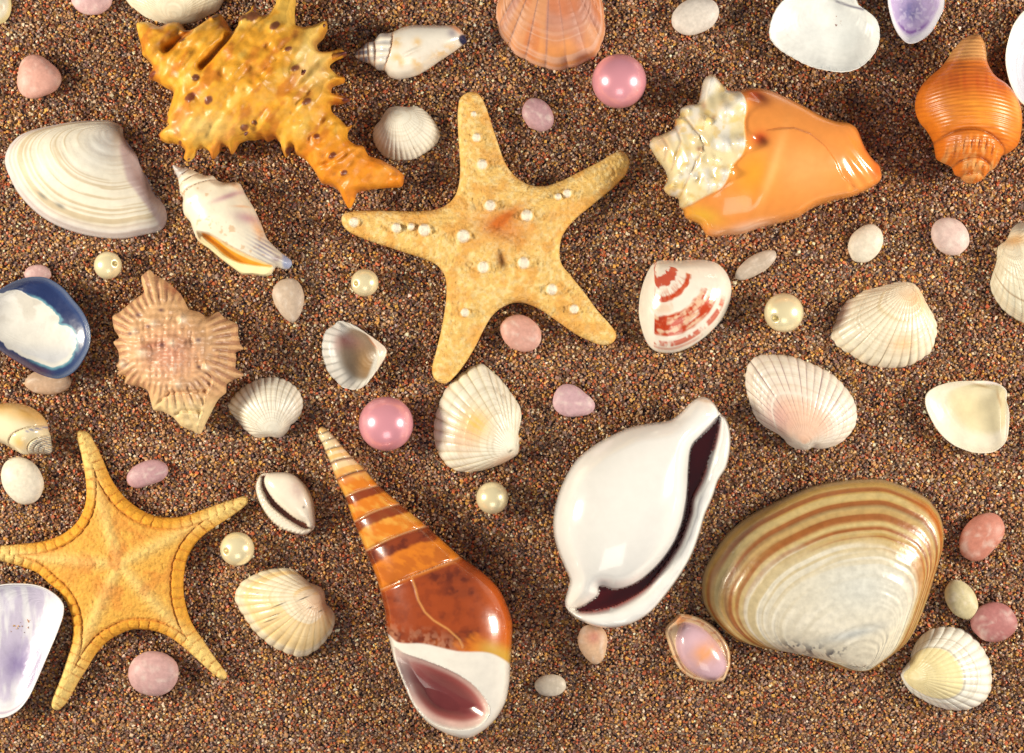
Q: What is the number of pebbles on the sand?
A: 20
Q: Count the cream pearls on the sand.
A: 5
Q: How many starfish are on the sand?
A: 2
